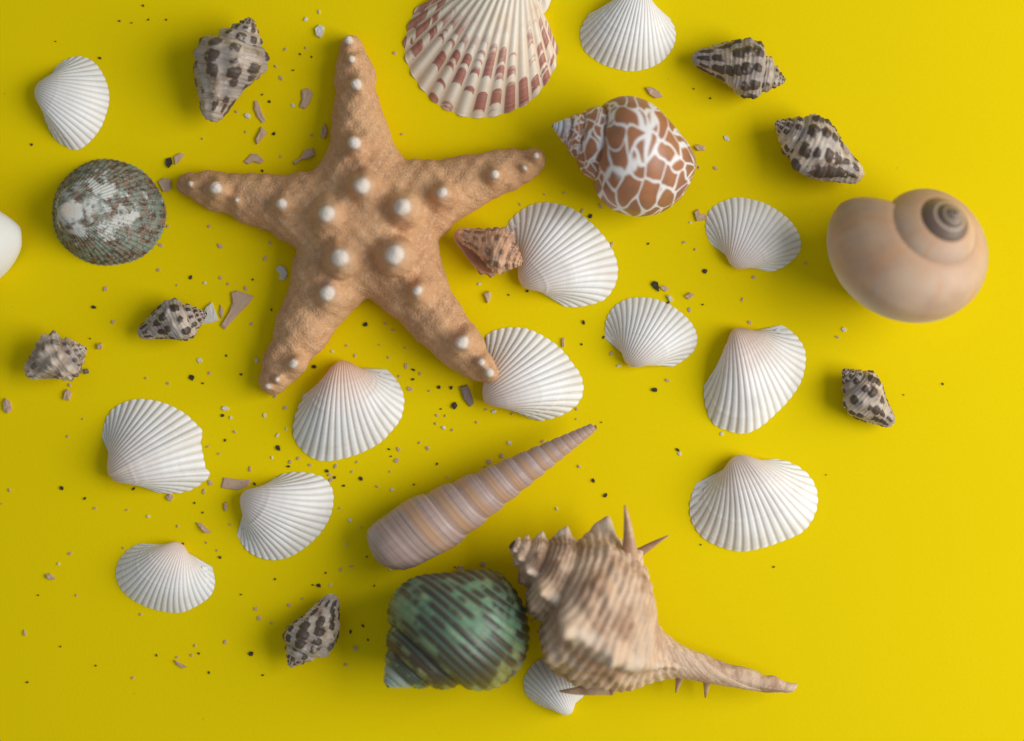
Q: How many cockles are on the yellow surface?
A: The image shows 13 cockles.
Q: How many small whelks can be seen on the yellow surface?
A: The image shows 8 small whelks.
